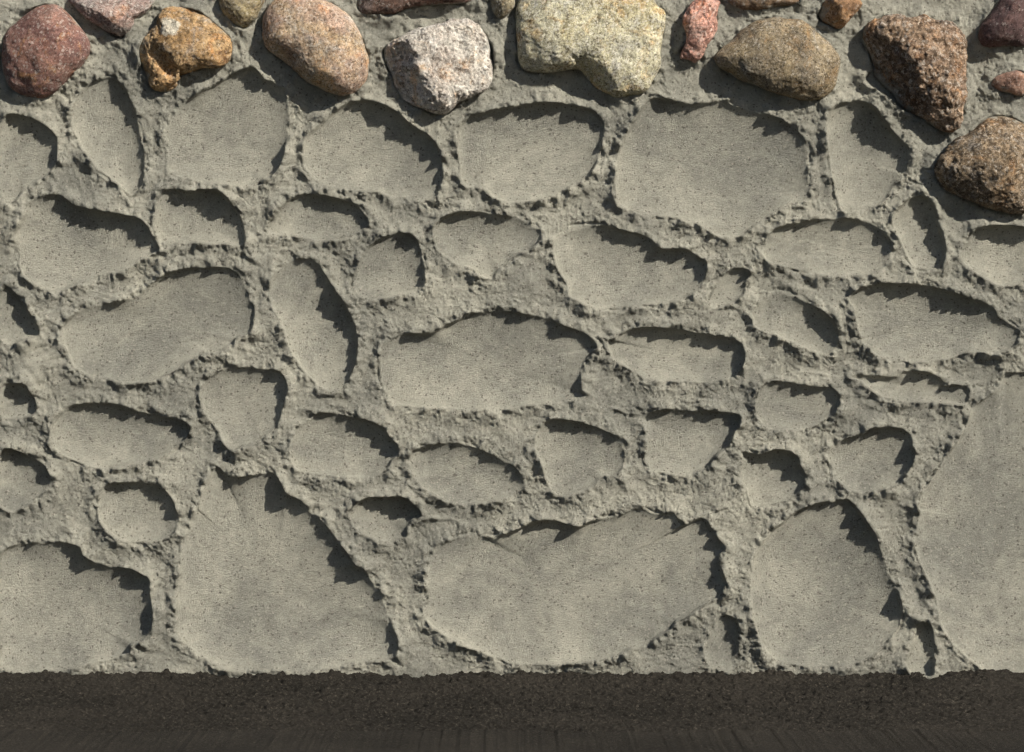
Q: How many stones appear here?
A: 17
